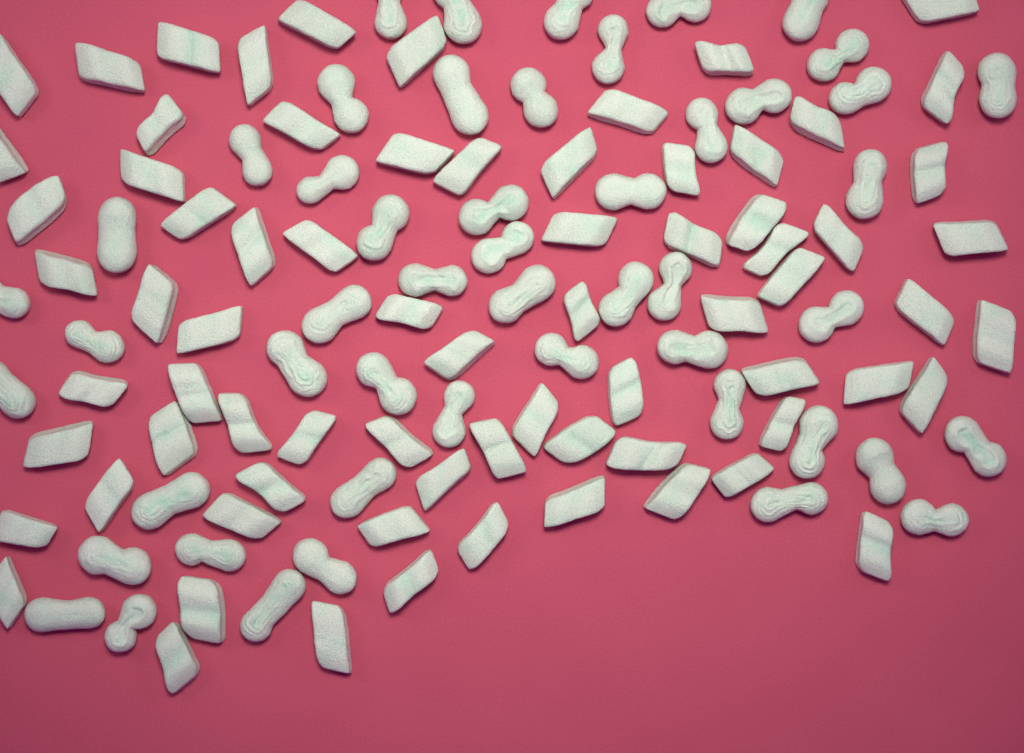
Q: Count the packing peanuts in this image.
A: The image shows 123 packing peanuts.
